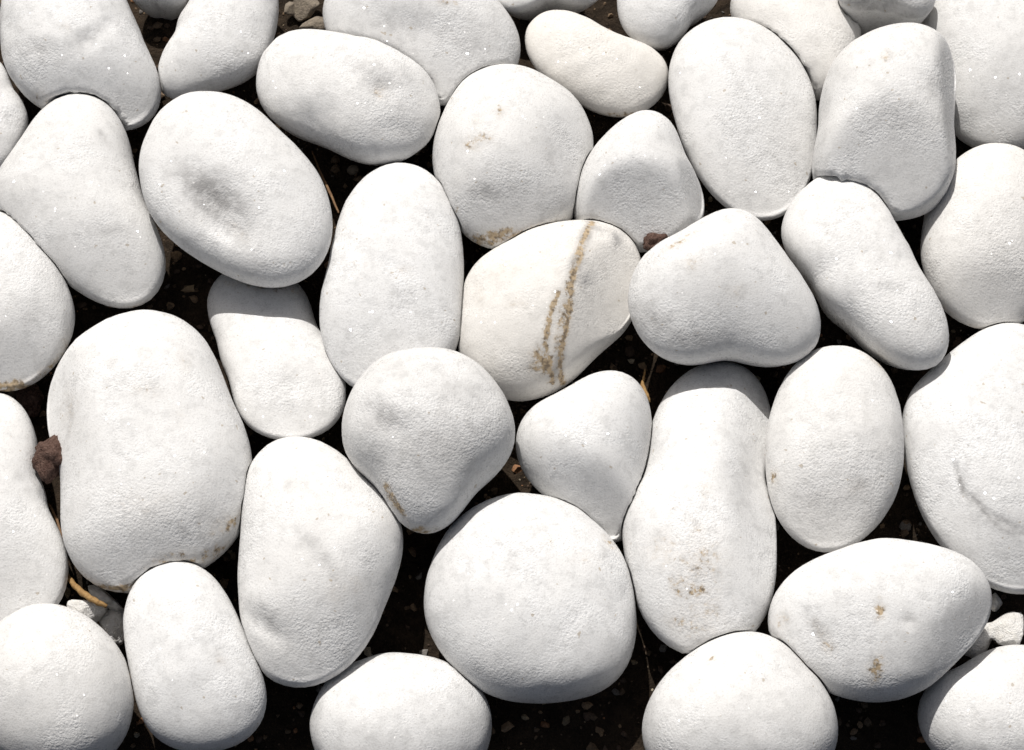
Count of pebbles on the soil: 40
